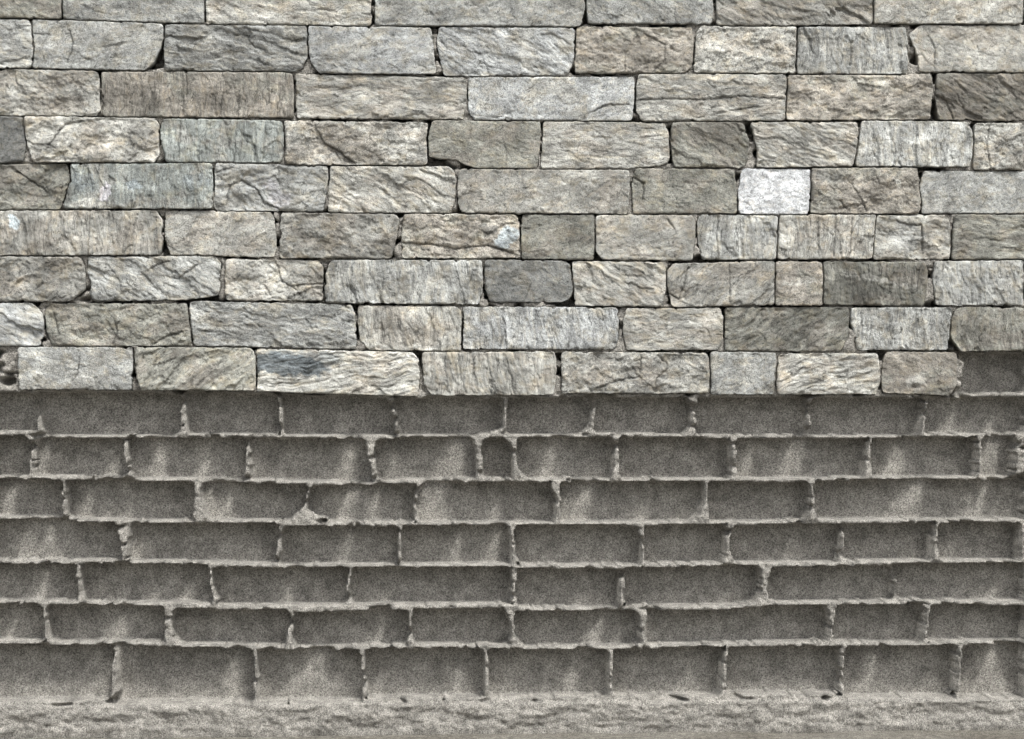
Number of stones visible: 79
